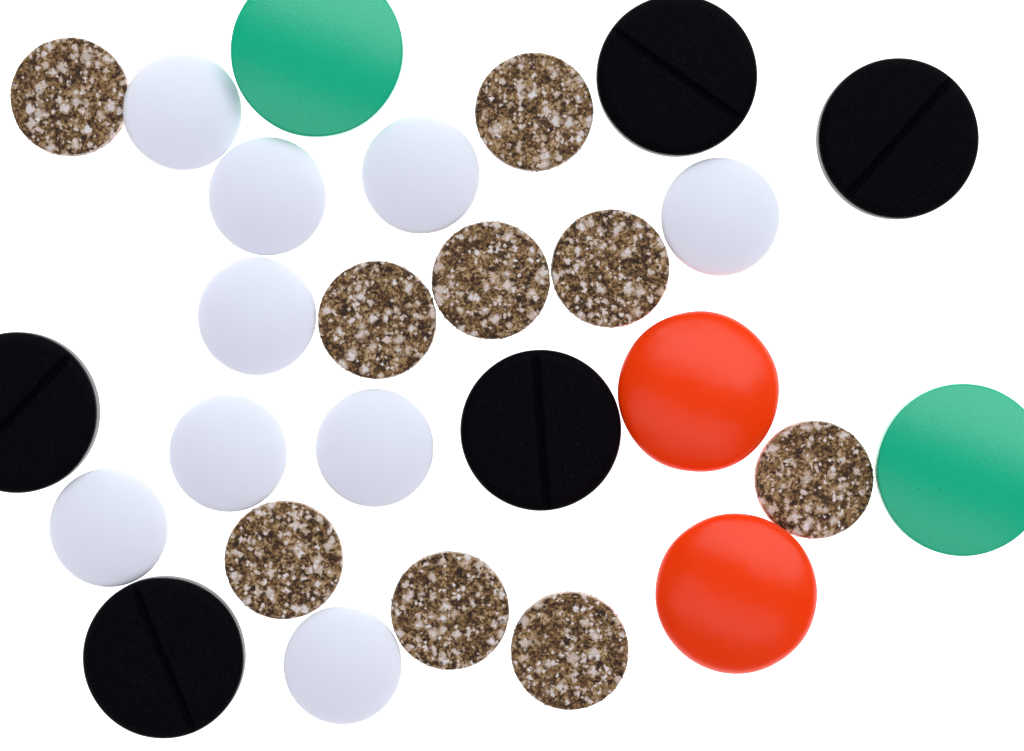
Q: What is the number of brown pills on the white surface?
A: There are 9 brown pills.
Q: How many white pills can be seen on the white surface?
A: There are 9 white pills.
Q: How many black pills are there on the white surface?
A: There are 5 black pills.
